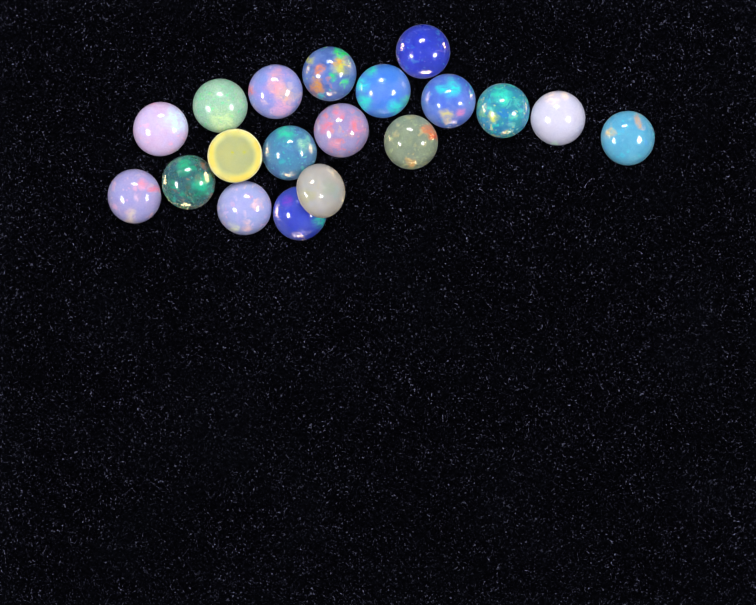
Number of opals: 19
